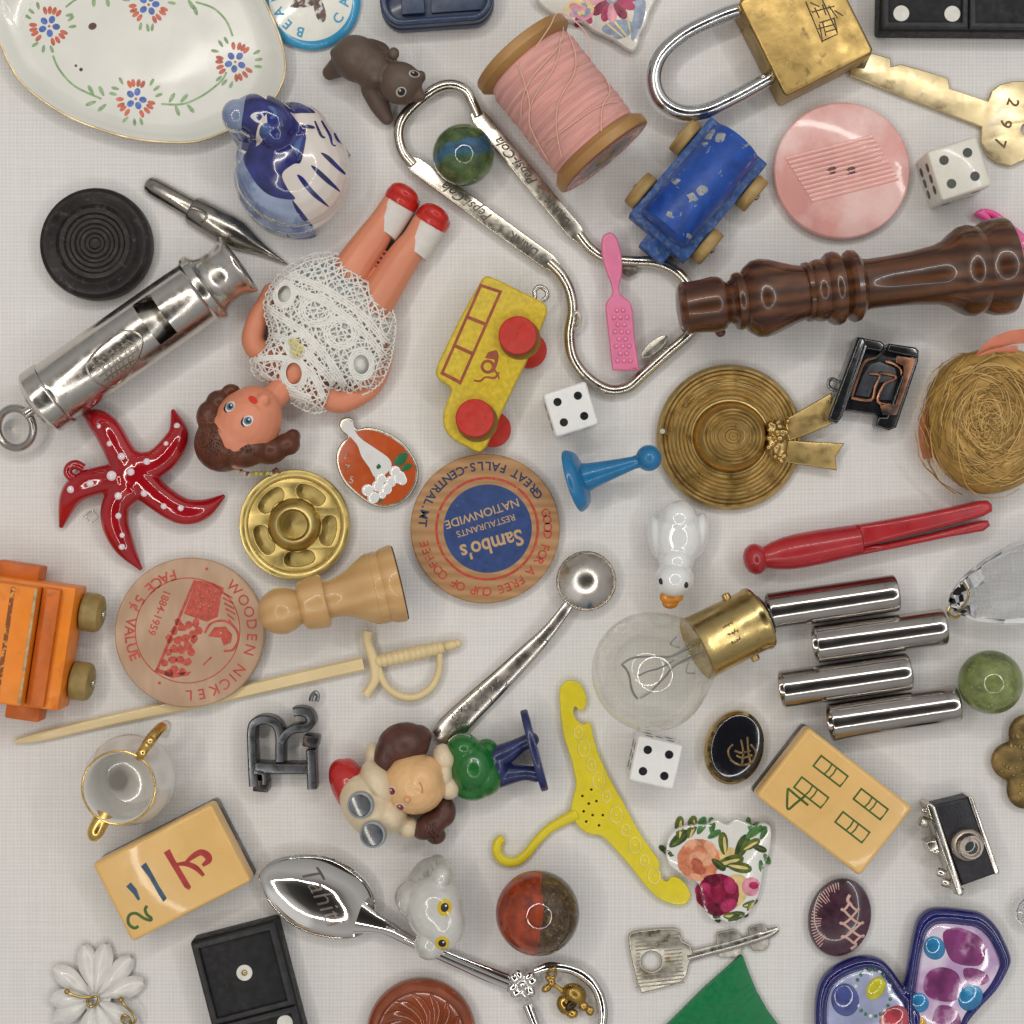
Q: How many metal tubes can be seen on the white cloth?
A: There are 4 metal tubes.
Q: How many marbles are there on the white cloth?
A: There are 3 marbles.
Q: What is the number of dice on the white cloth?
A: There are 3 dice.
